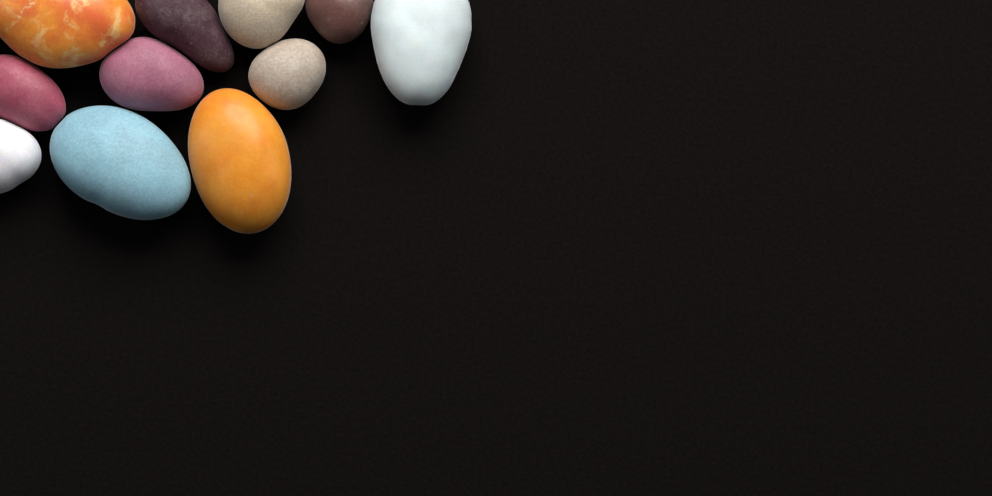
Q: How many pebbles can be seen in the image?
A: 11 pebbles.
